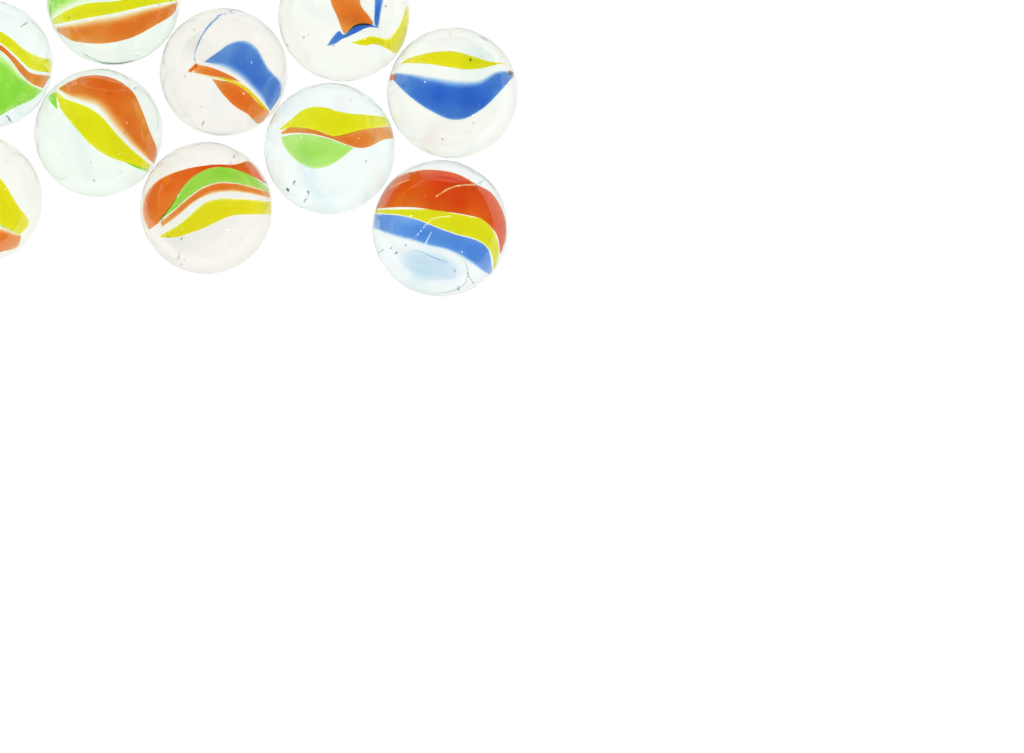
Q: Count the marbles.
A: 10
